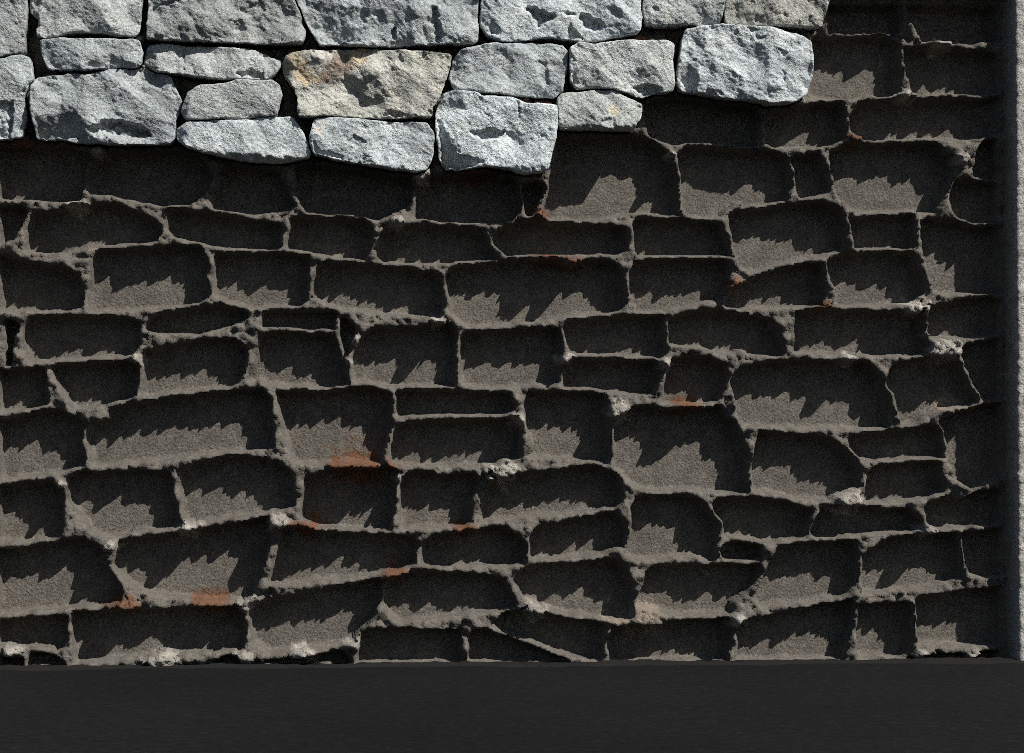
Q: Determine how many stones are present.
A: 20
